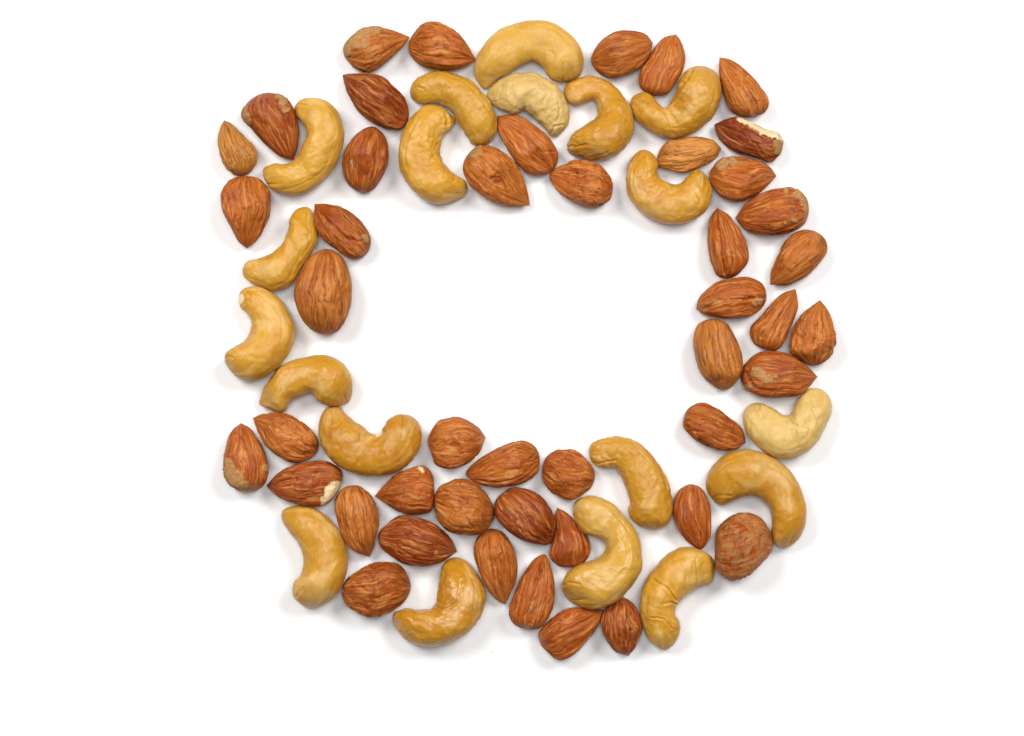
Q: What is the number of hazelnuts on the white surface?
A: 46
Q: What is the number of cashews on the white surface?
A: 19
